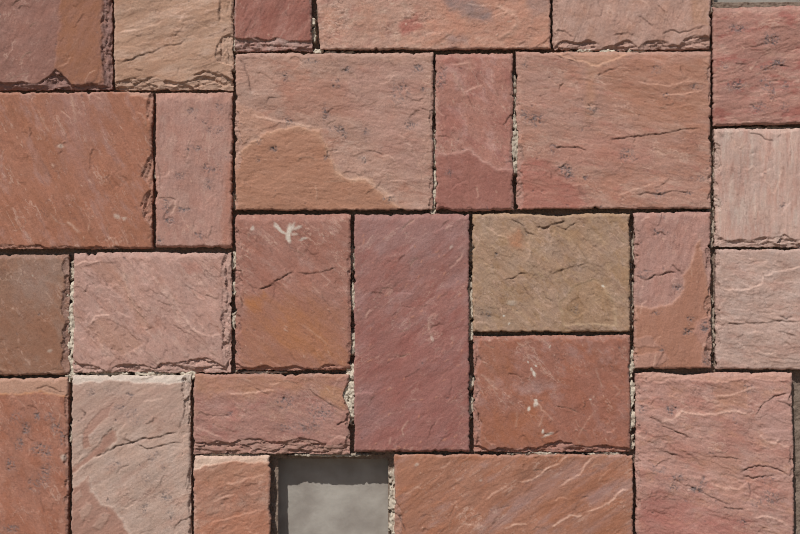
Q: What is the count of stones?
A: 26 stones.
